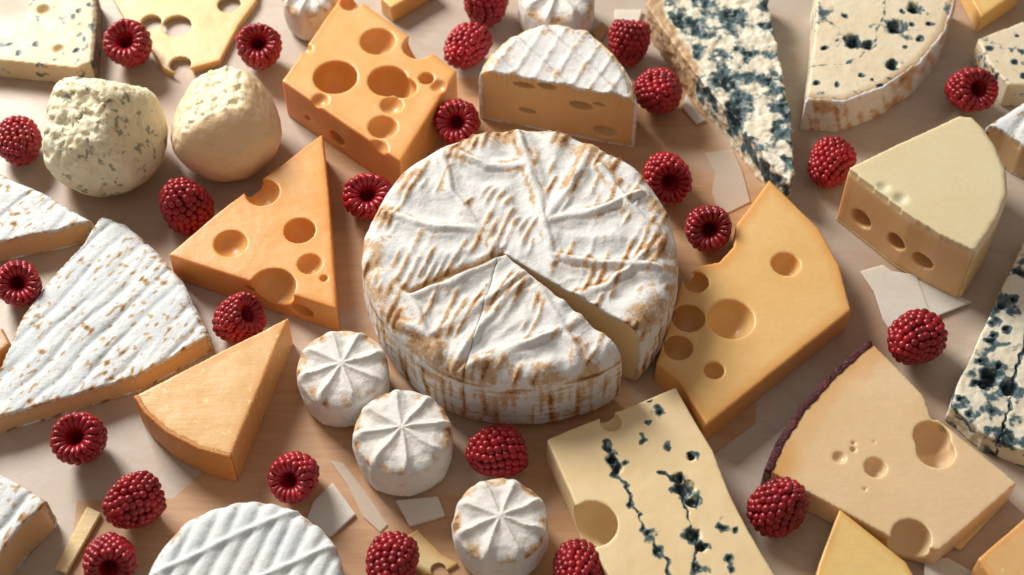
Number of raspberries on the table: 25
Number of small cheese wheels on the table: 5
